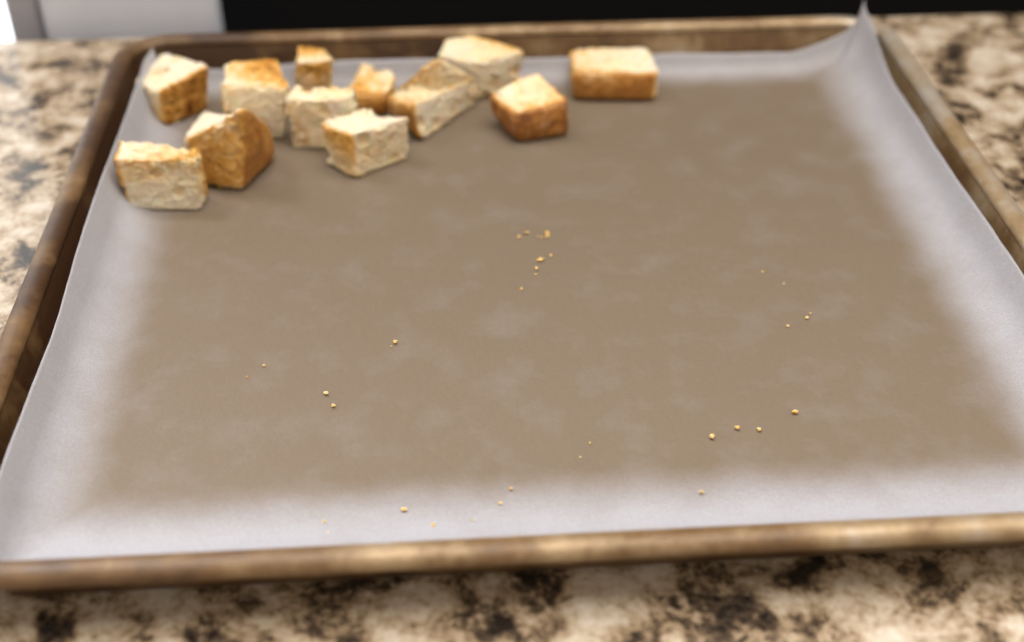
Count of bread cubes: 12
